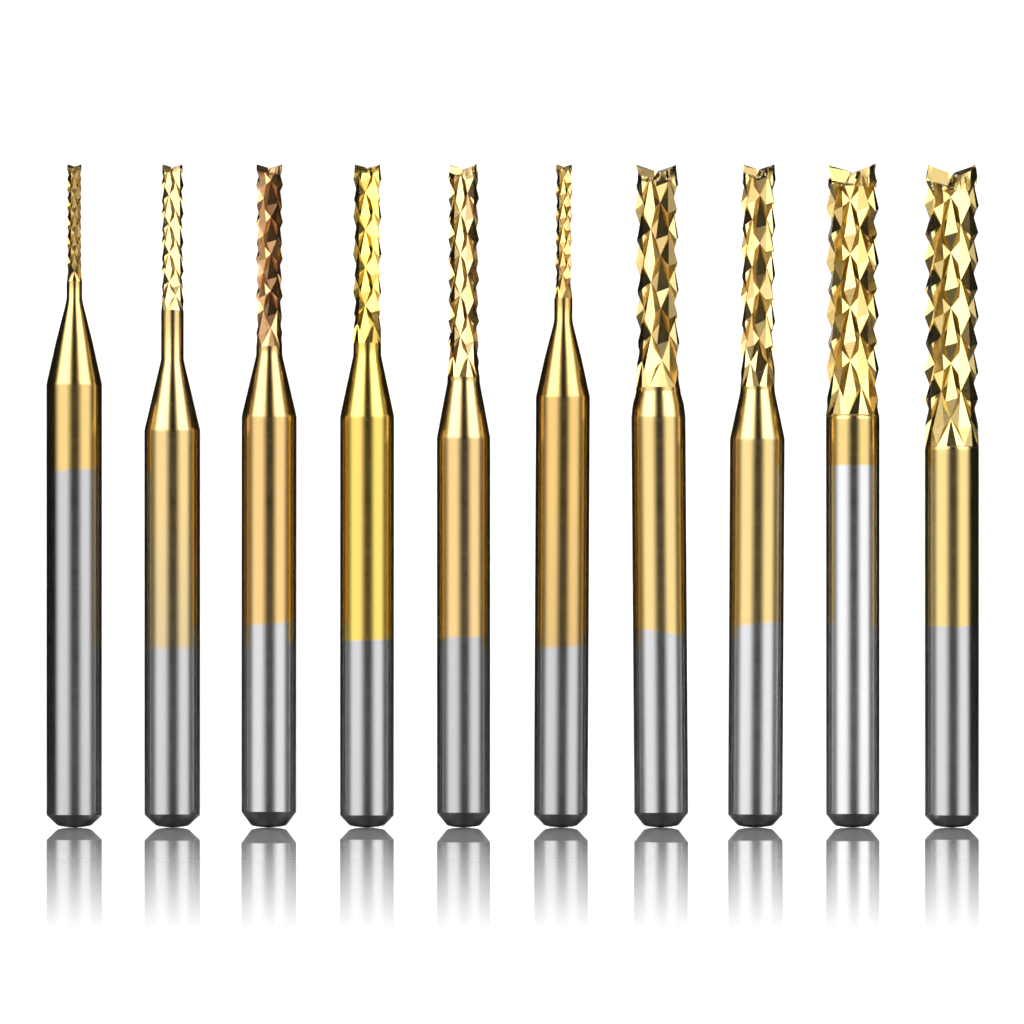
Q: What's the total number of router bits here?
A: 10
